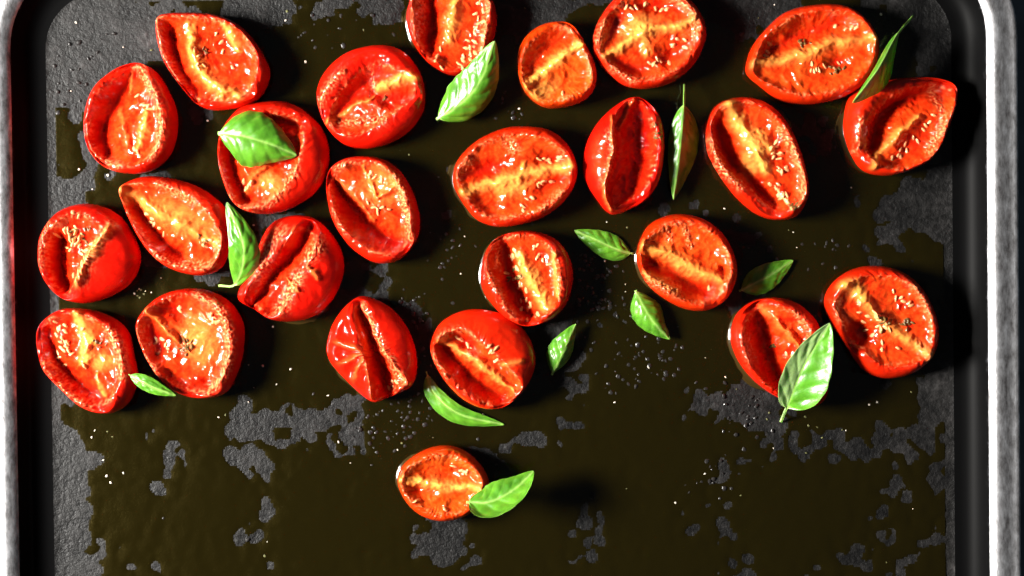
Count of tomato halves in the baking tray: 25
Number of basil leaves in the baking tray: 13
